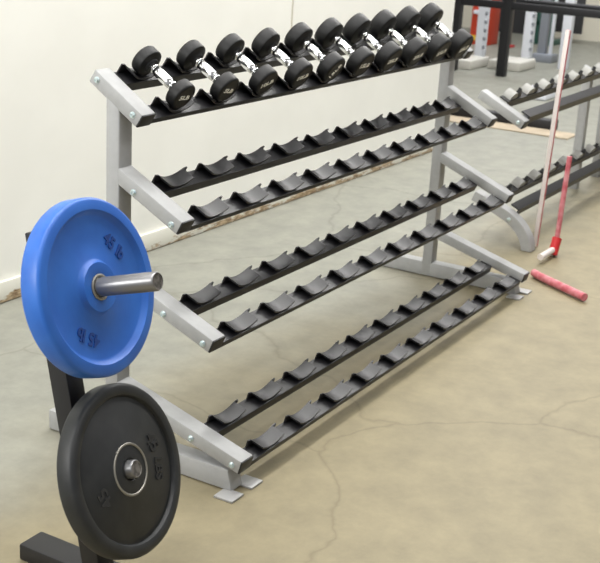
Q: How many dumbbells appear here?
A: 10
